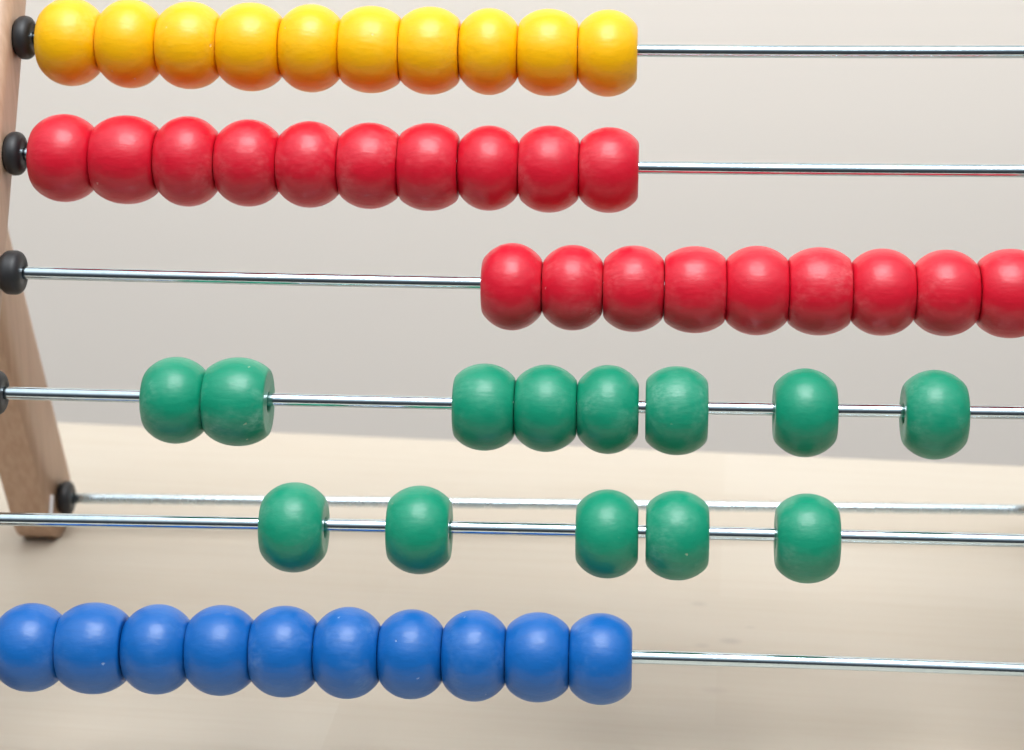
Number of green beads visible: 13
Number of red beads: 19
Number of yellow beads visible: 10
